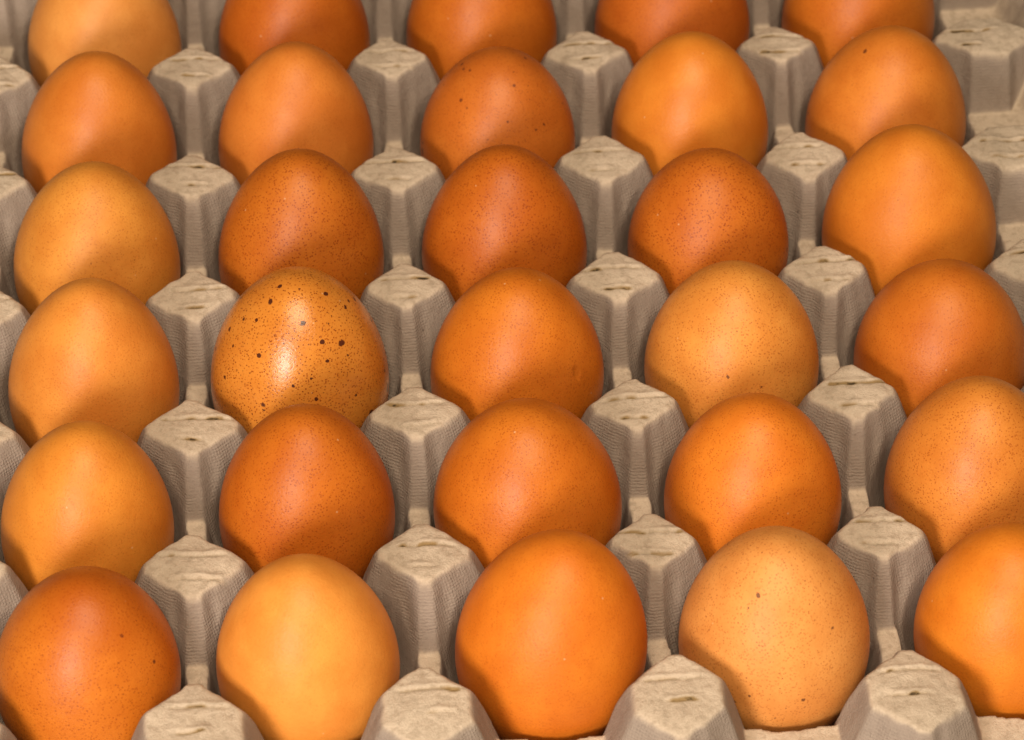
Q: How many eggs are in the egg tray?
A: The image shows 30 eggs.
